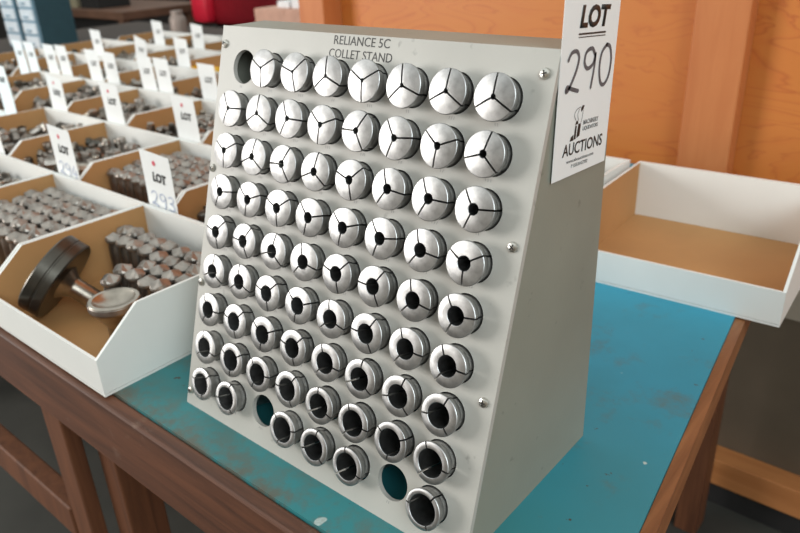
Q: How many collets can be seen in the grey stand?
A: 69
